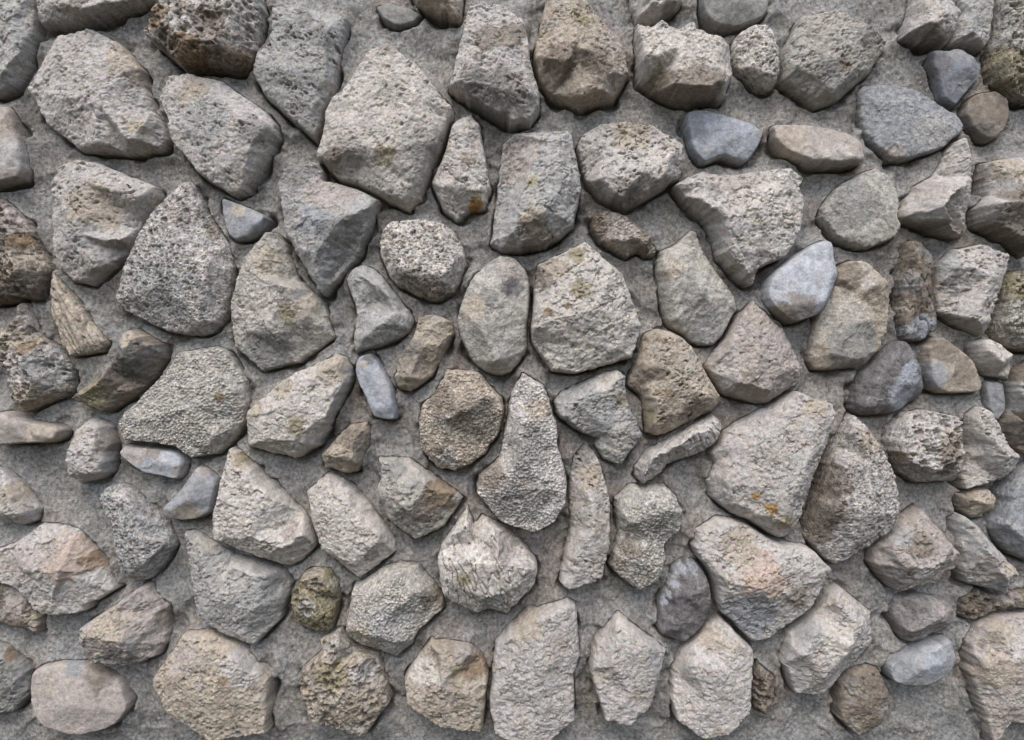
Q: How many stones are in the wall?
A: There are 111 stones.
